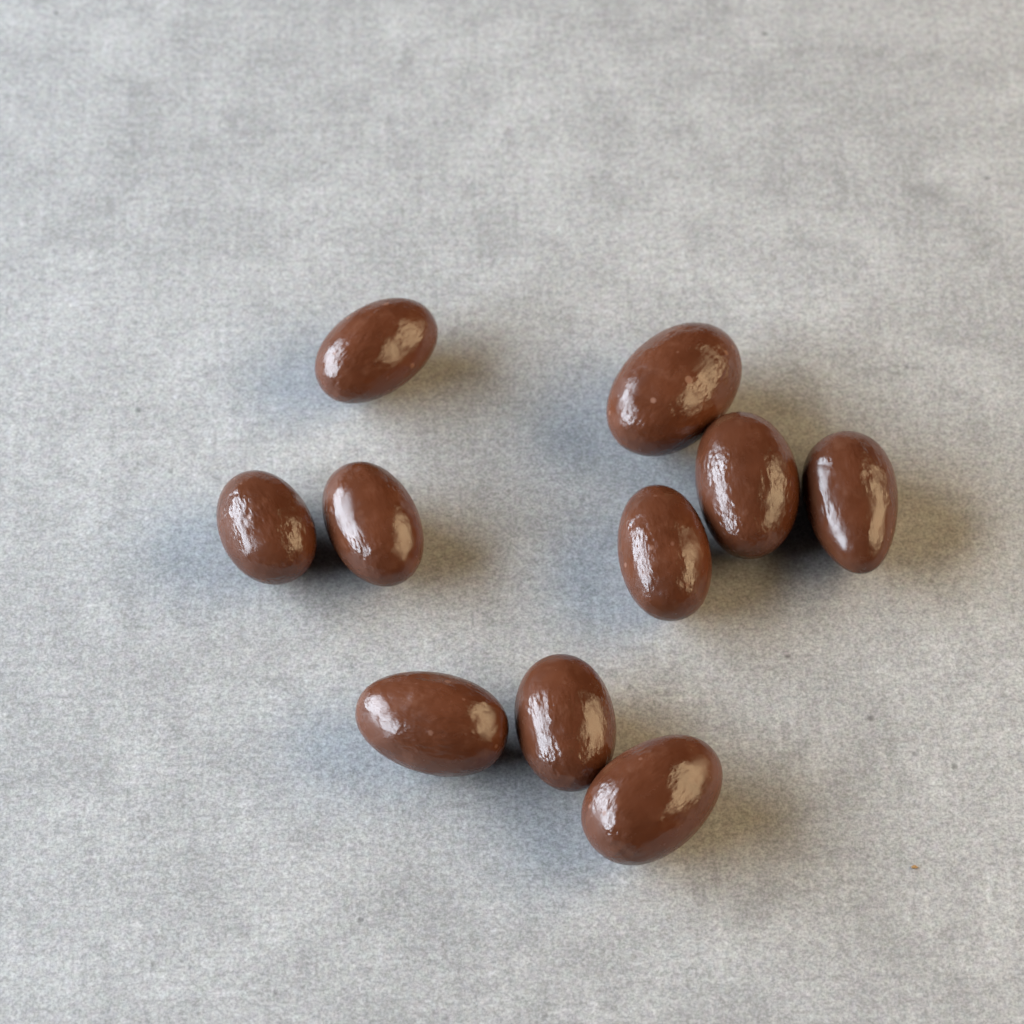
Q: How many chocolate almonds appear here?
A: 10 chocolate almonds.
